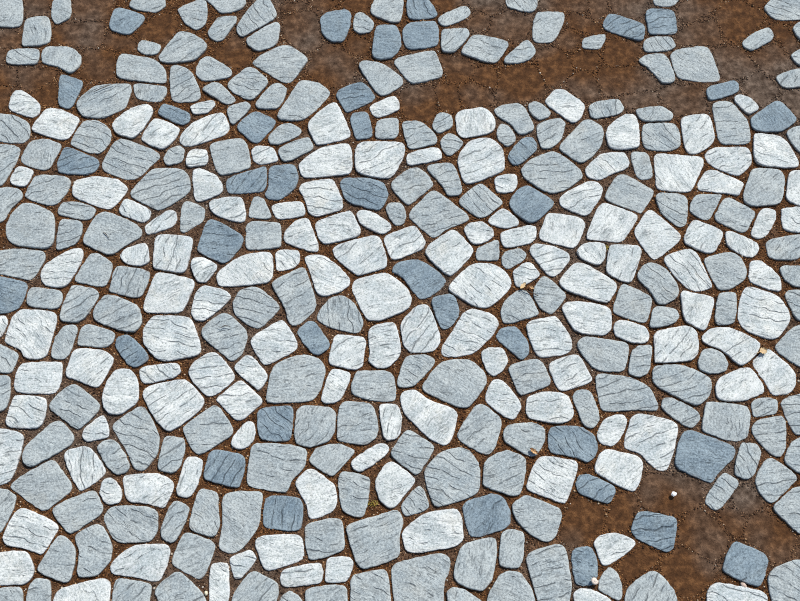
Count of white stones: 129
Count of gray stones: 184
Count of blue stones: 37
